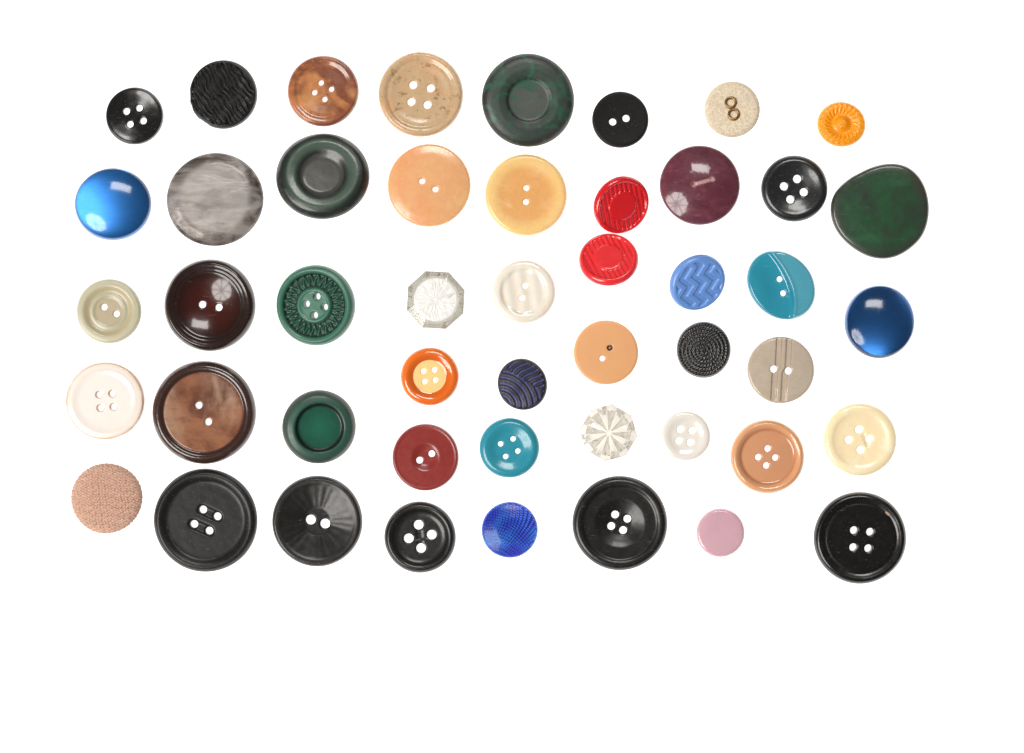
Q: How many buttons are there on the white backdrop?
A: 48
